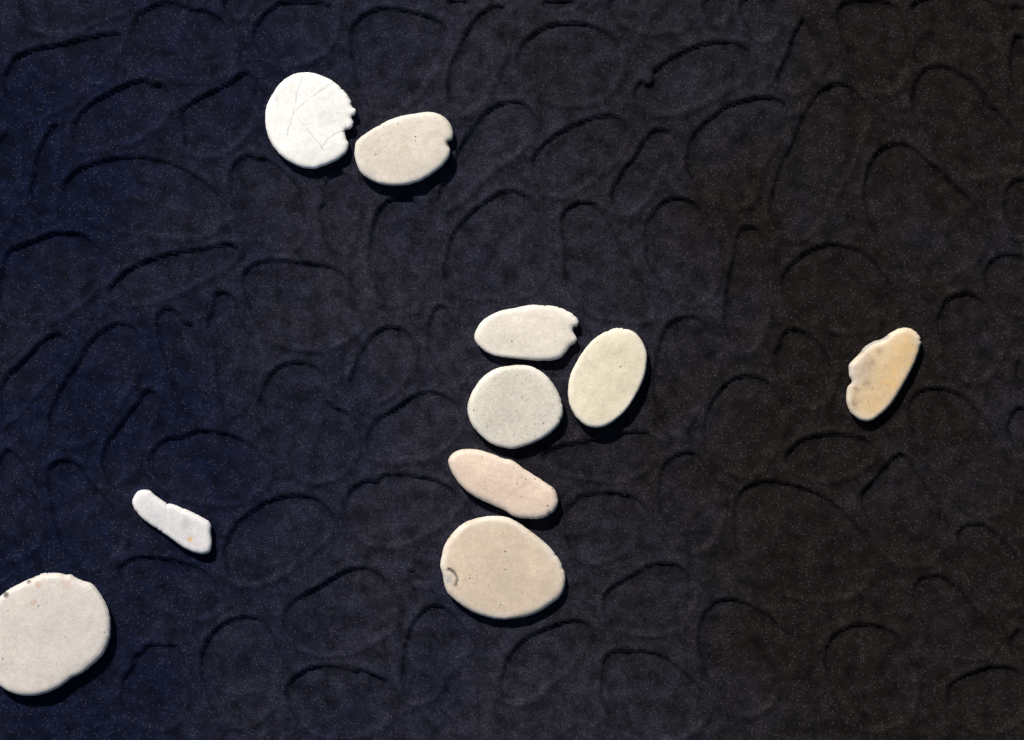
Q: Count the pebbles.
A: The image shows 10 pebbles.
